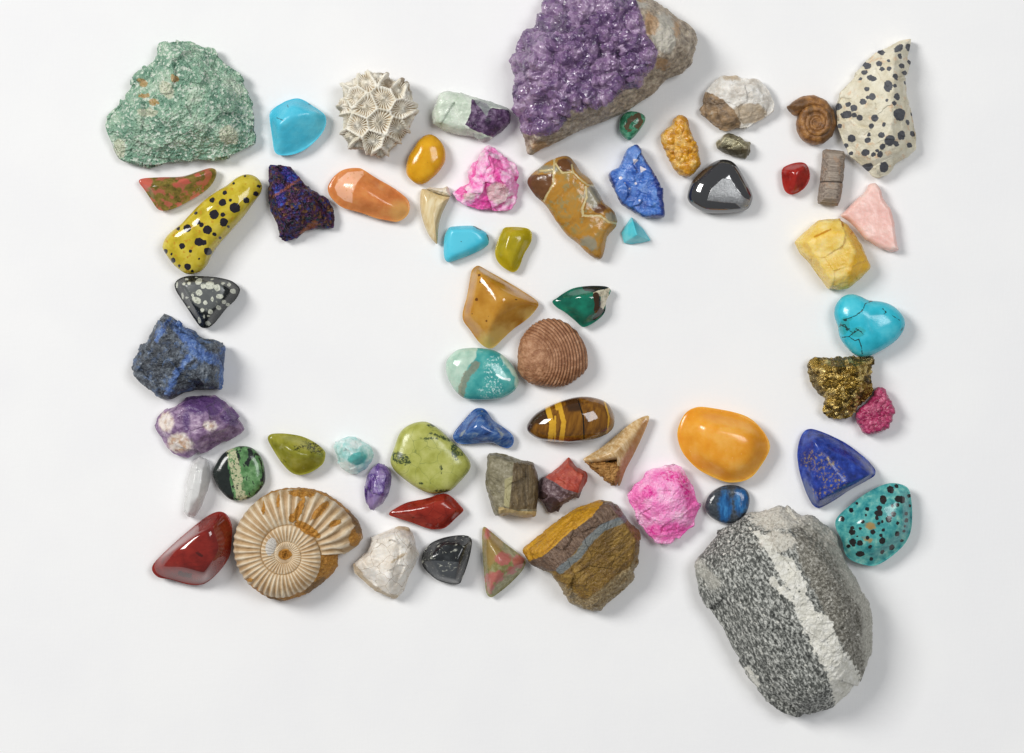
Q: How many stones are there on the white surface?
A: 56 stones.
